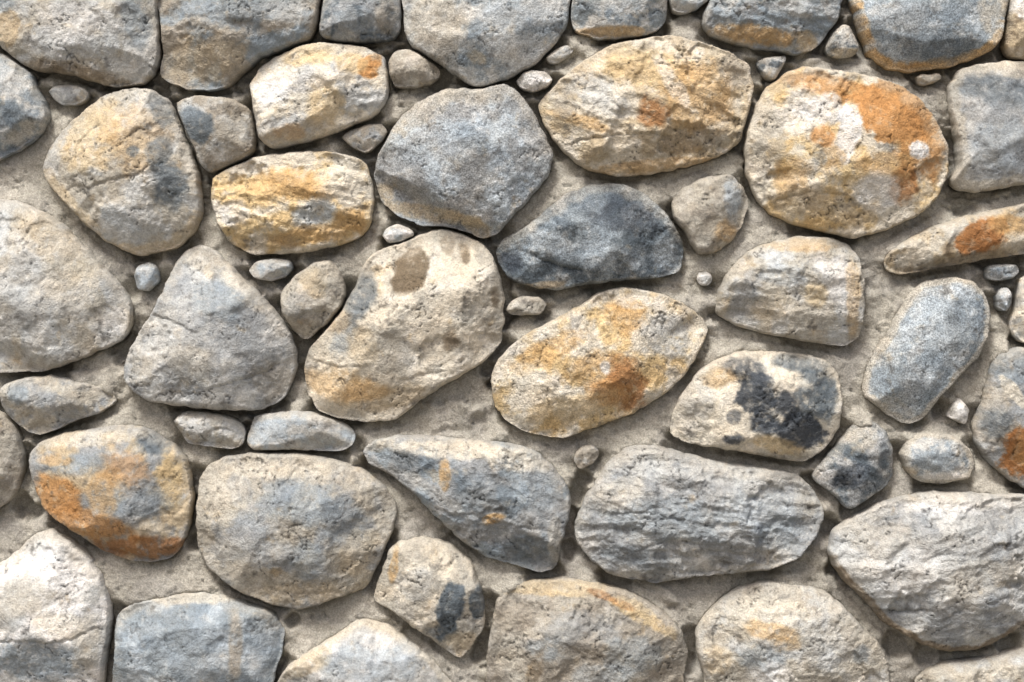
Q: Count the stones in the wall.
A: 66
